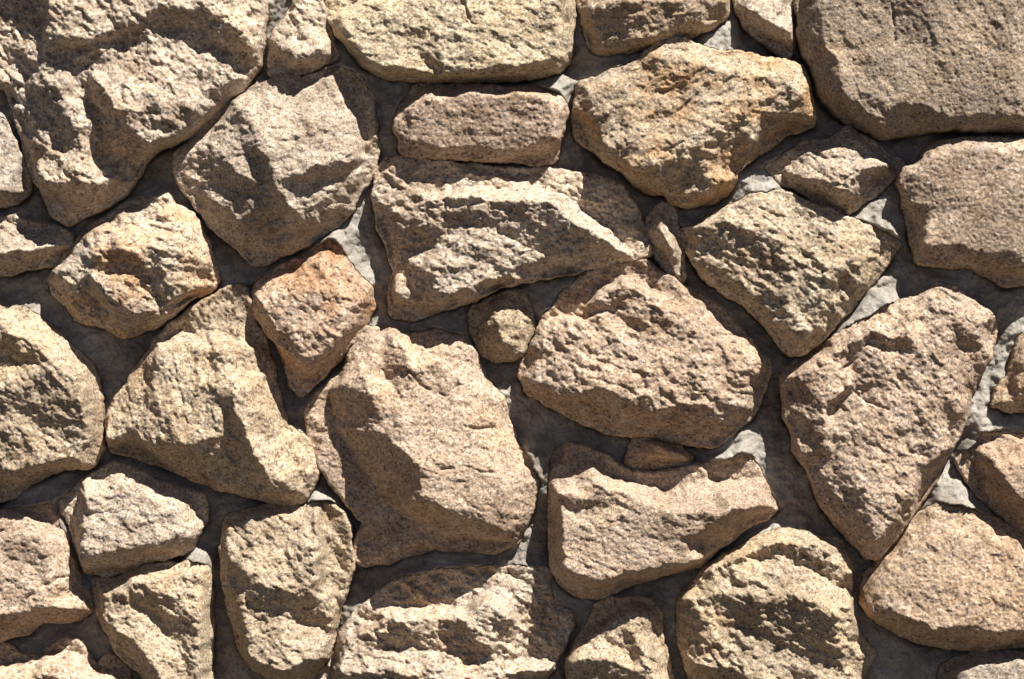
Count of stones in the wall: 38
